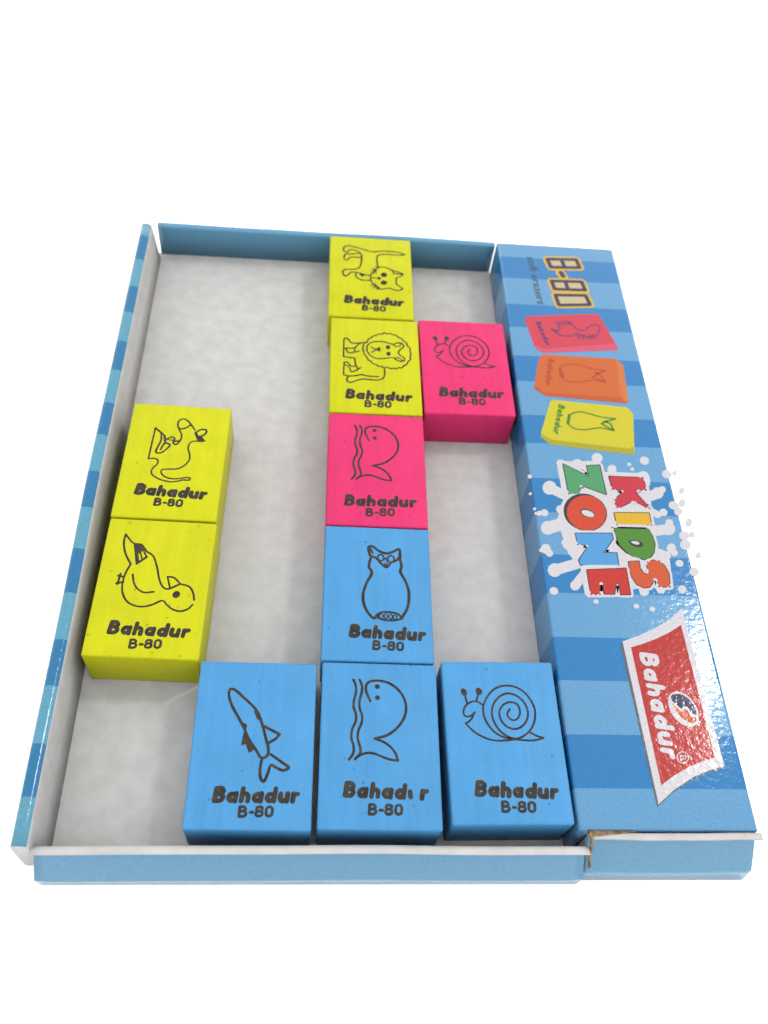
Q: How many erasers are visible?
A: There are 10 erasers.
